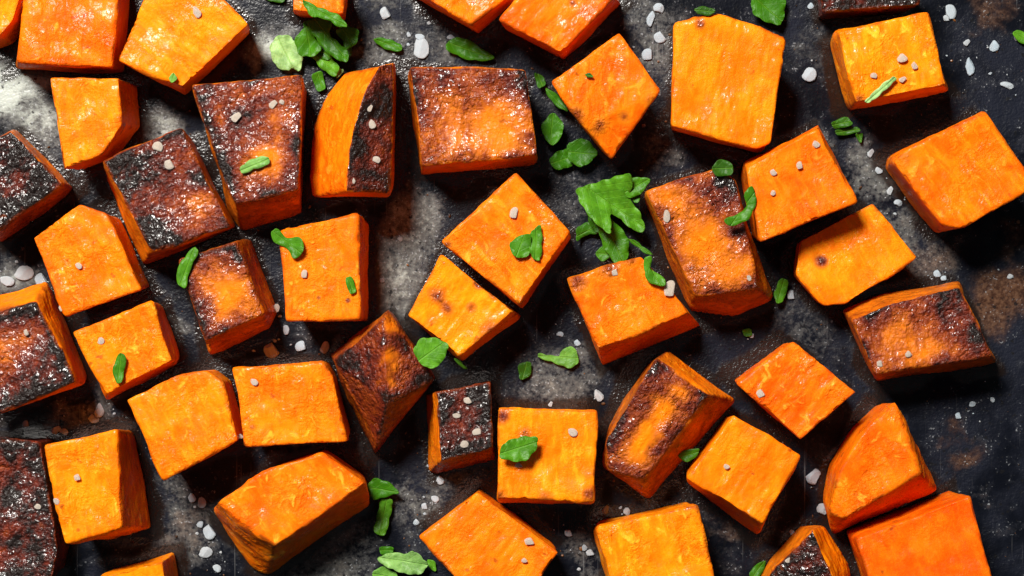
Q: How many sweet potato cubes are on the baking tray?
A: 46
